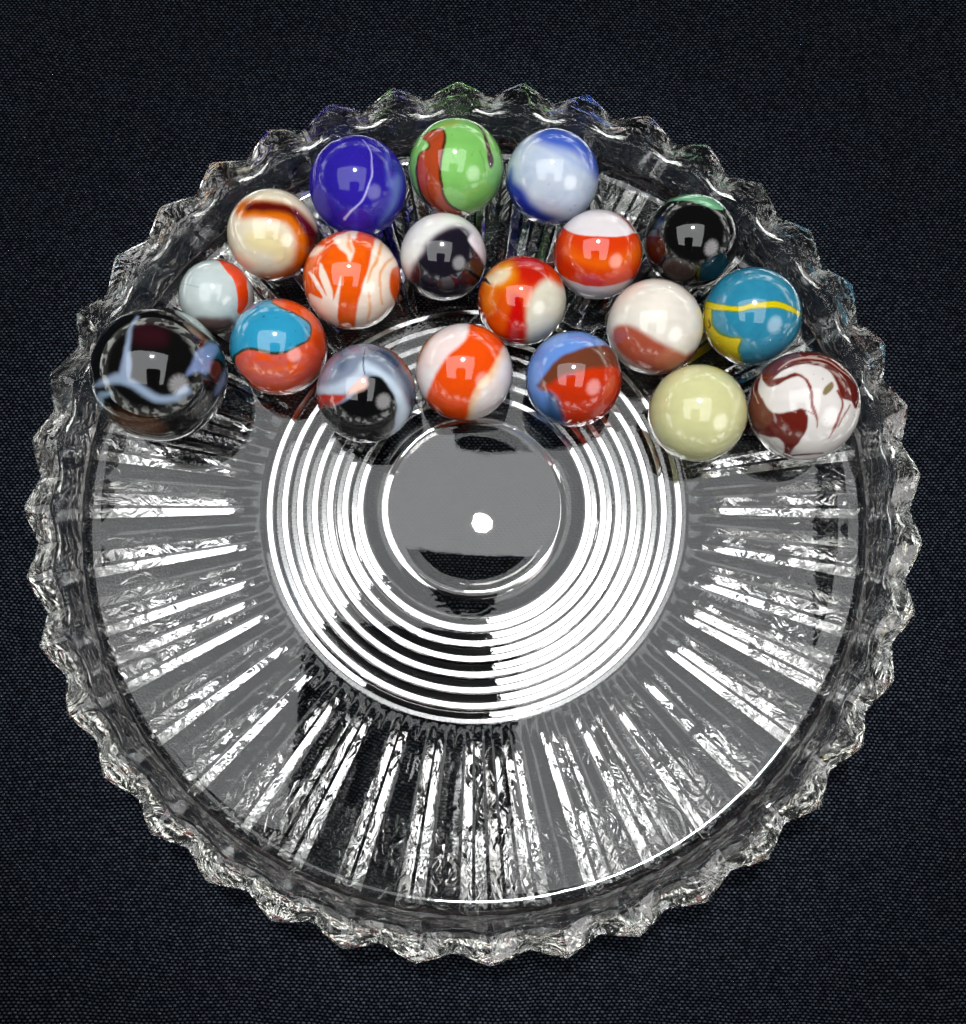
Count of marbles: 19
